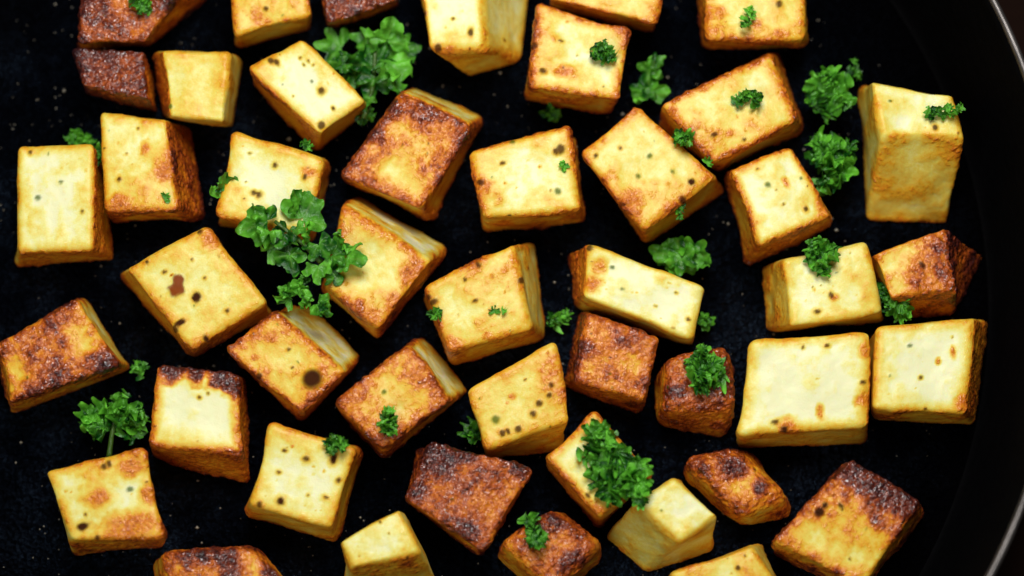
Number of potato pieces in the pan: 45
